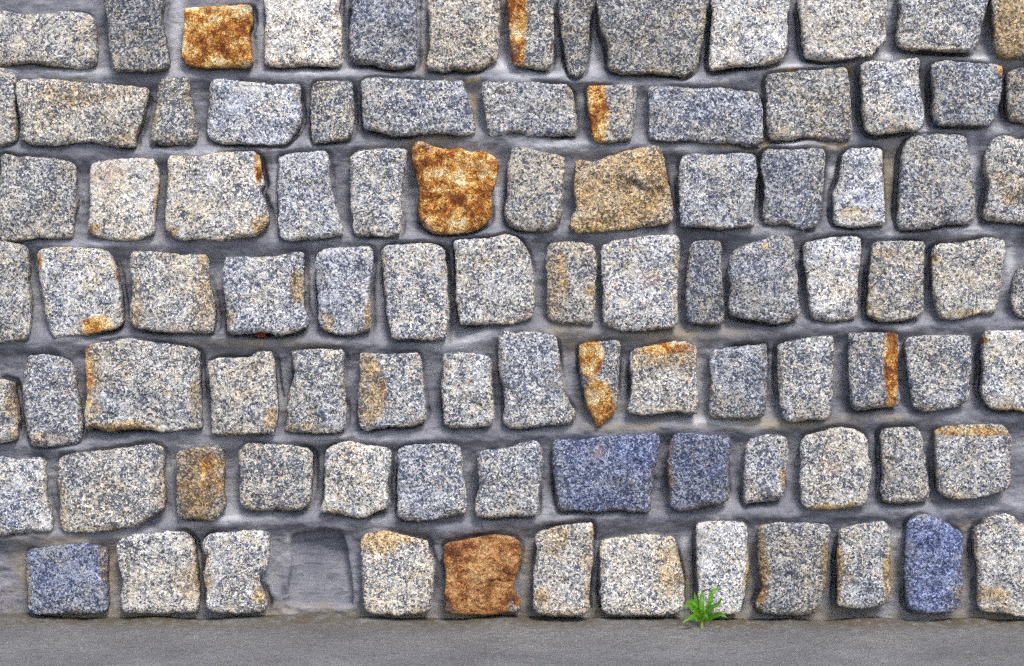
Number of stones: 94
